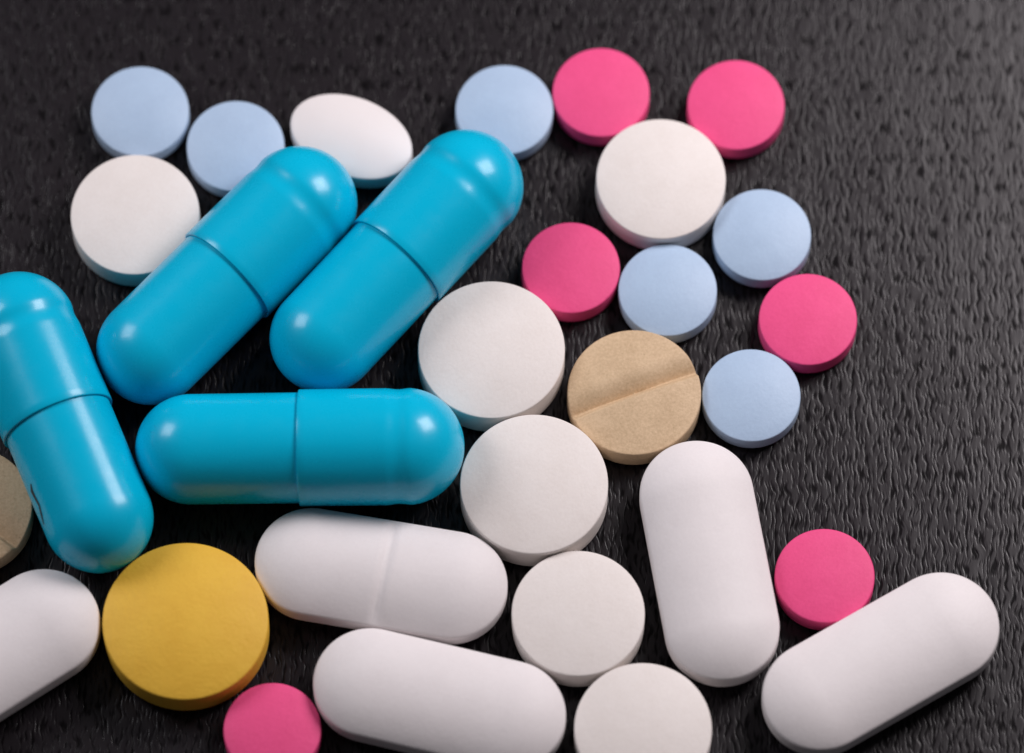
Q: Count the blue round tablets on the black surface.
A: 6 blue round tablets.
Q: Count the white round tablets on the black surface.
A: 6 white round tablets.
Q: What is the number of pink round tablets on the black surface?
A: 6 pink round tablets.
